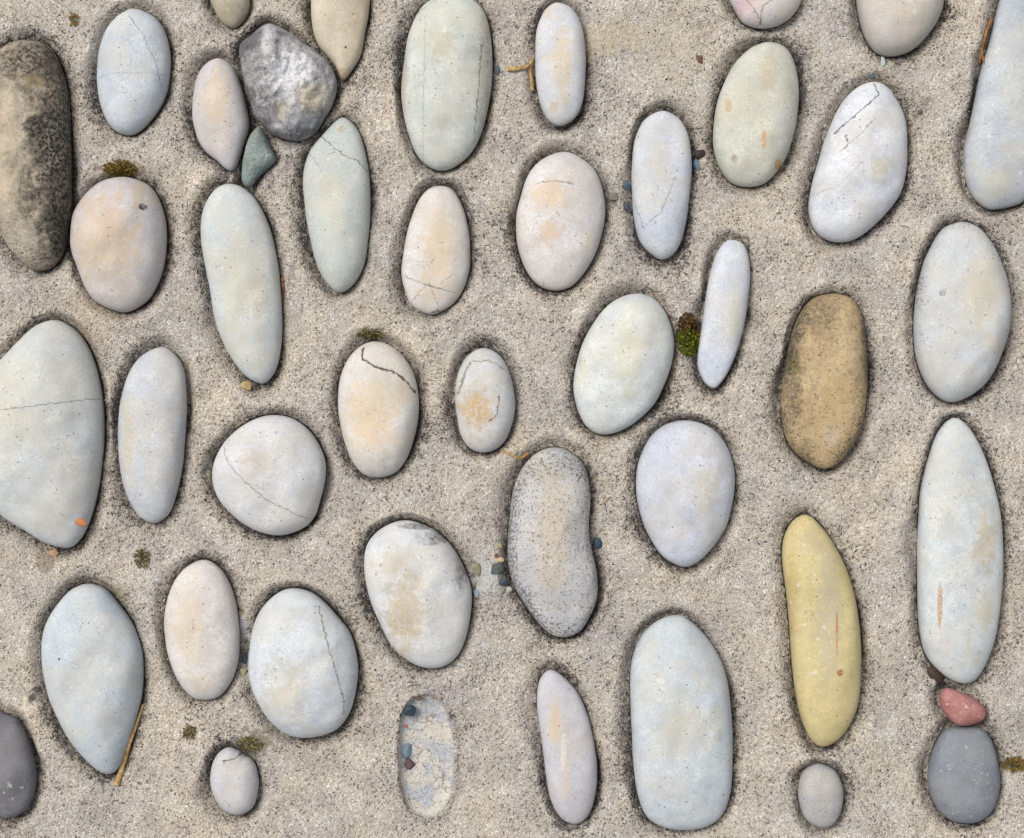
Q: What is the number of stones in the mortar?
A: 44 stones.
